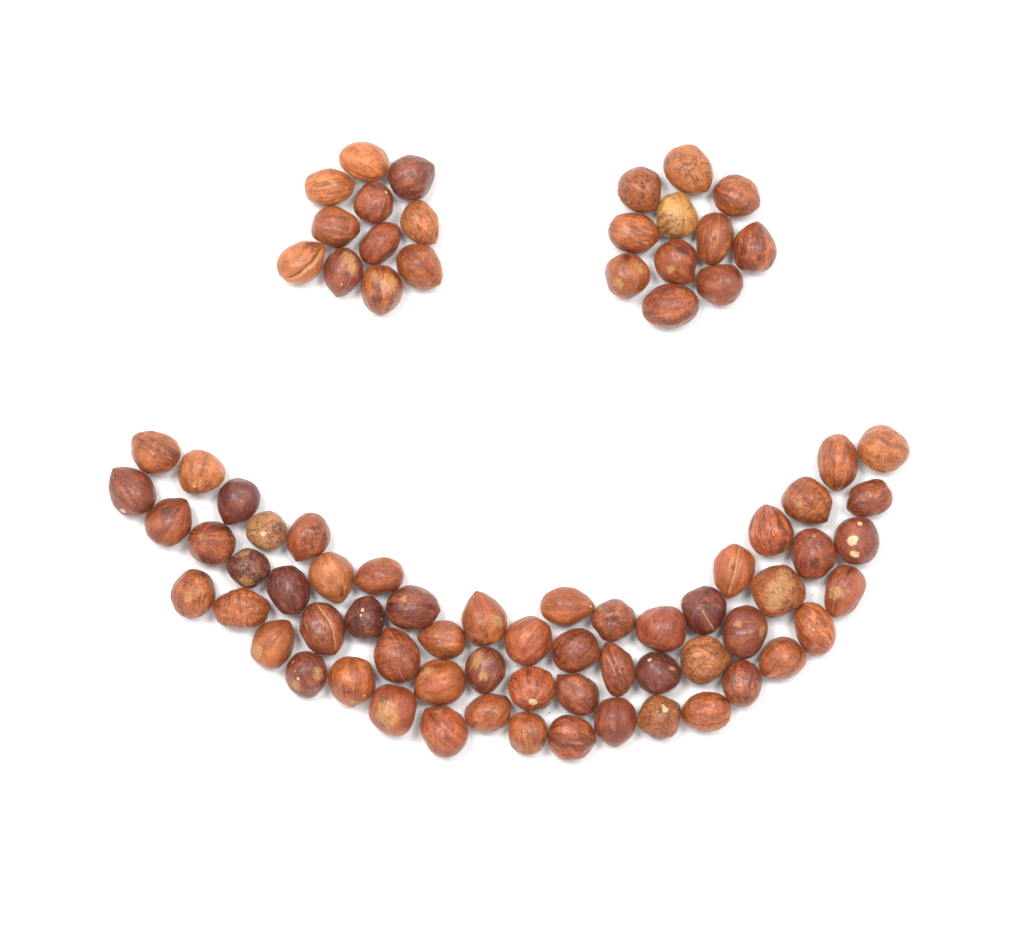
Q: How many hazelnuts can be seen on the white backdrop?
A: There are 80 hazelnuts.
